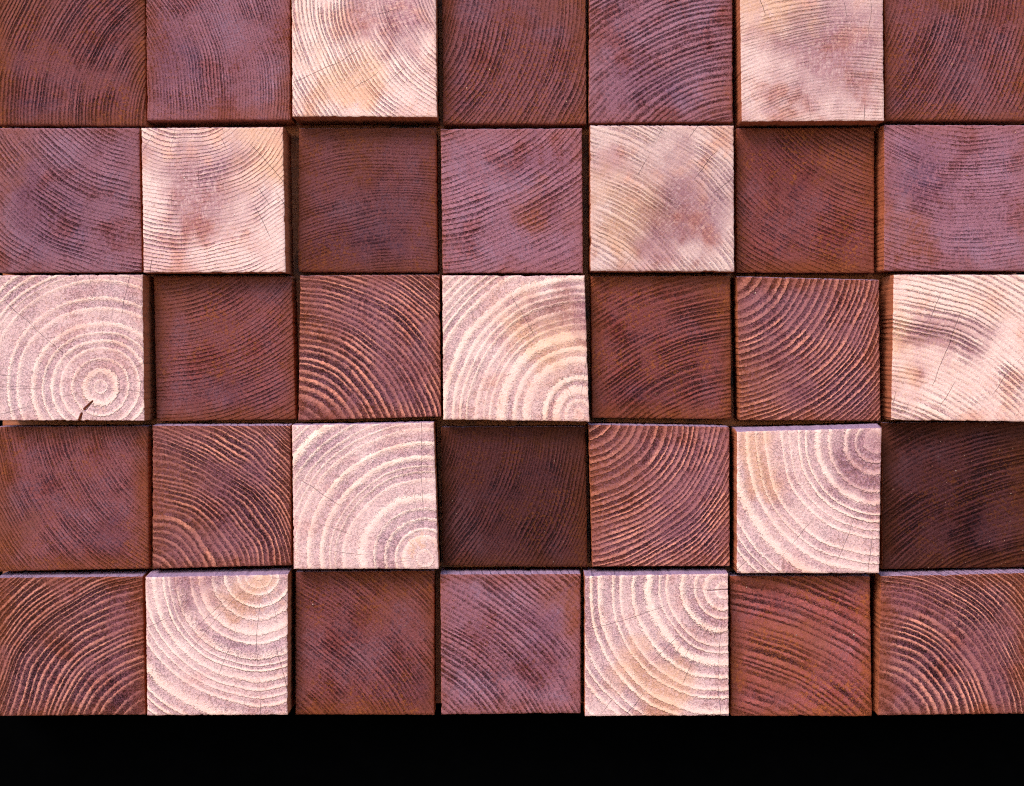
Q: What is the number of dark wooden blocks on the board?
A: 24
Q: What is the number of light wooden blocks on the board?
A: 11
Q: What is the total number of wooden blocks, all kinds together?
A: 35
